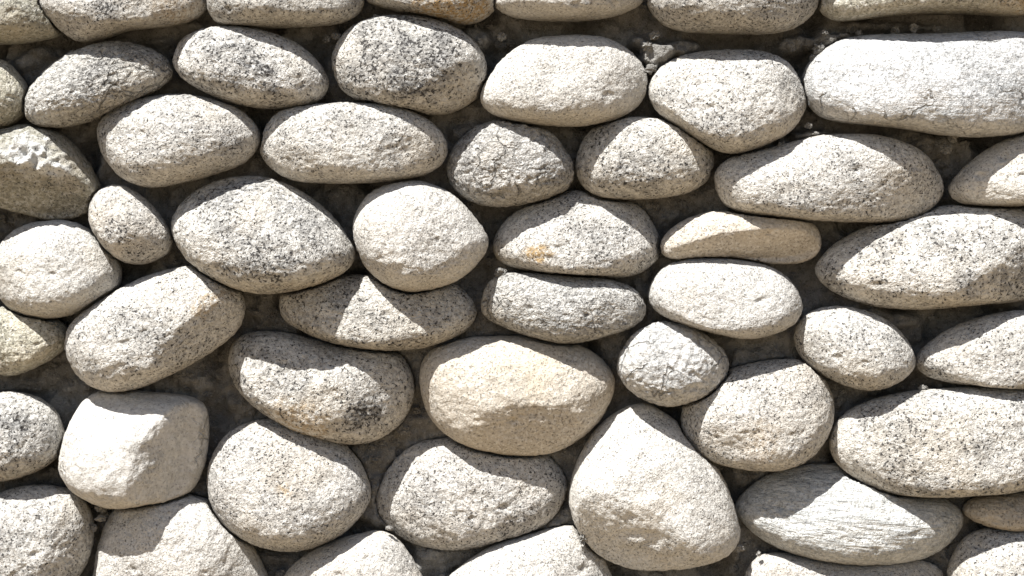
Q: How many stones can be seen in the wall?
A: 53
